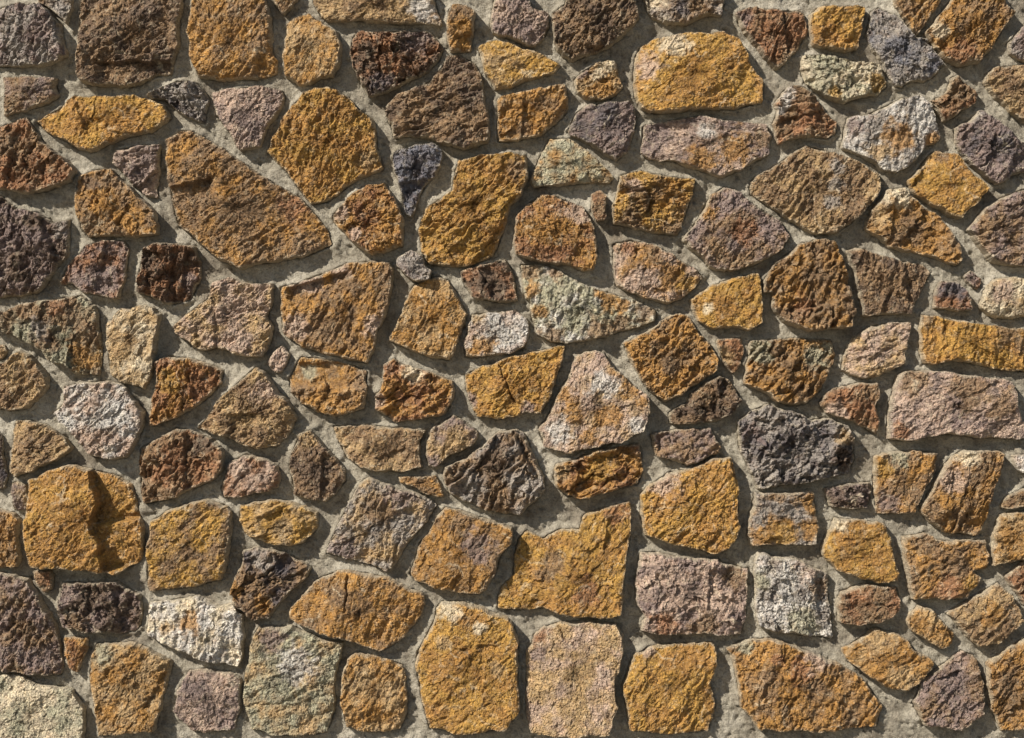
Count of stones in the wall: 144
